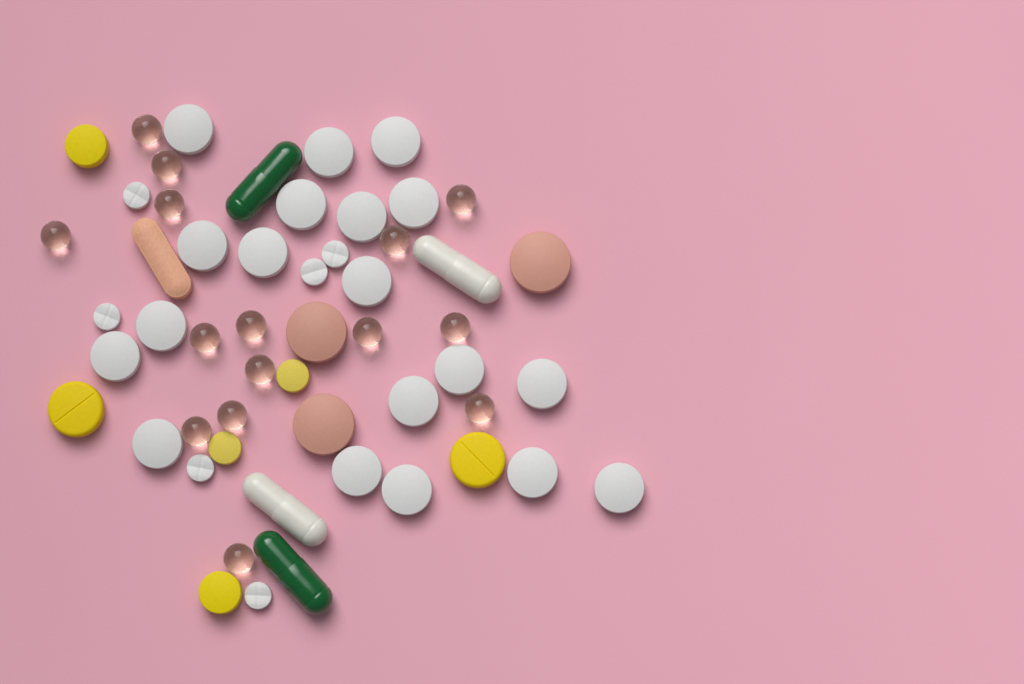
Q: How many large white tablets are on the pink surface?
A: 19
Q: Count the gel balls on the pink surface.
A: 15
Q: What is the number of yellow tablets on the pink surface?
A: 6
